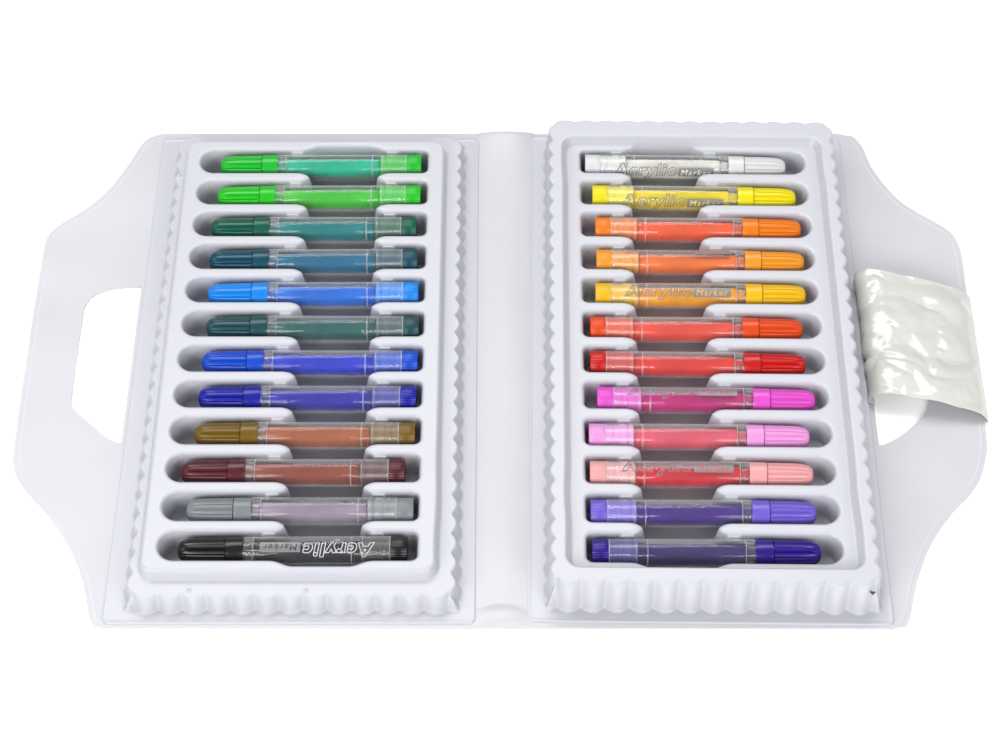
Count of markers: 24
